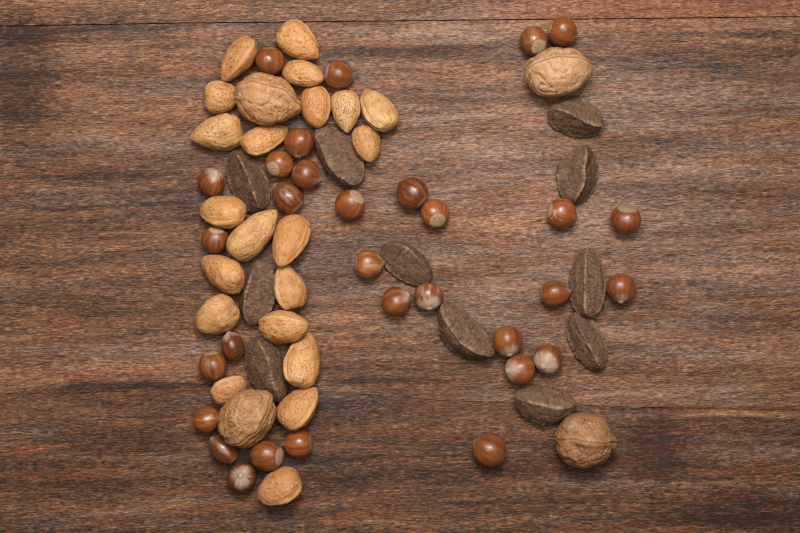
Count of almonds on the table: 21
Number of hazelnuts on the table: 31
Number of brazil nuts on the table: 11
